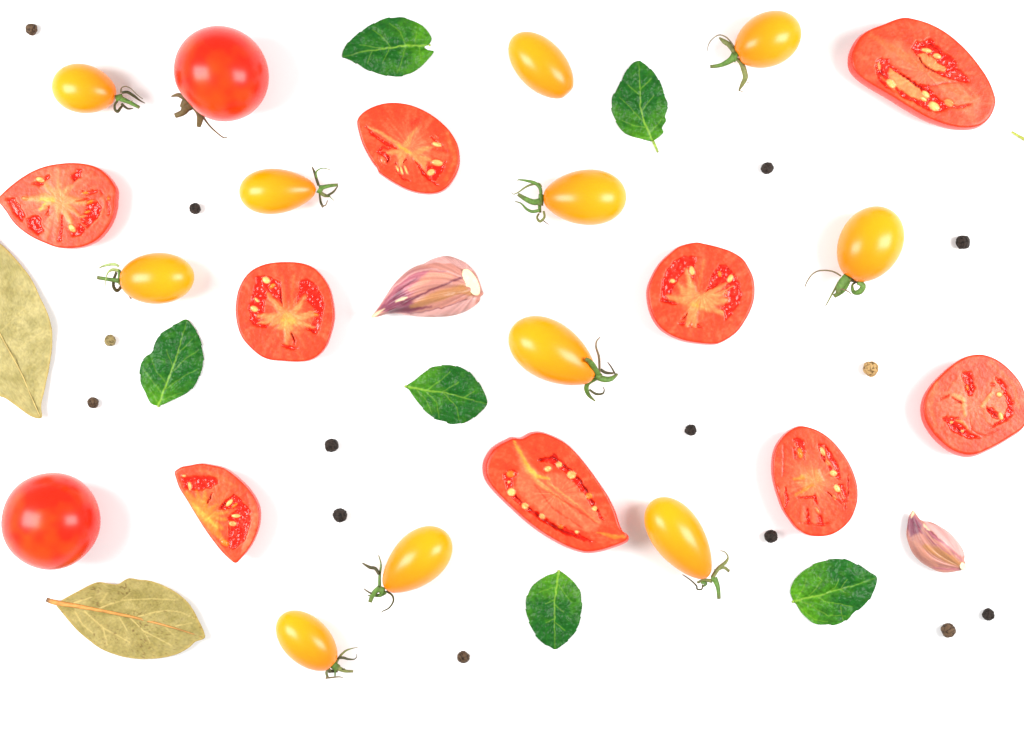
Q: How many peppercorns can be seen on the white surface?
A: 14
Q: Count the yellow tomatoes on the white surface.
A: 11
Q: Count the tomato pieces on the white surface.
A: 9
